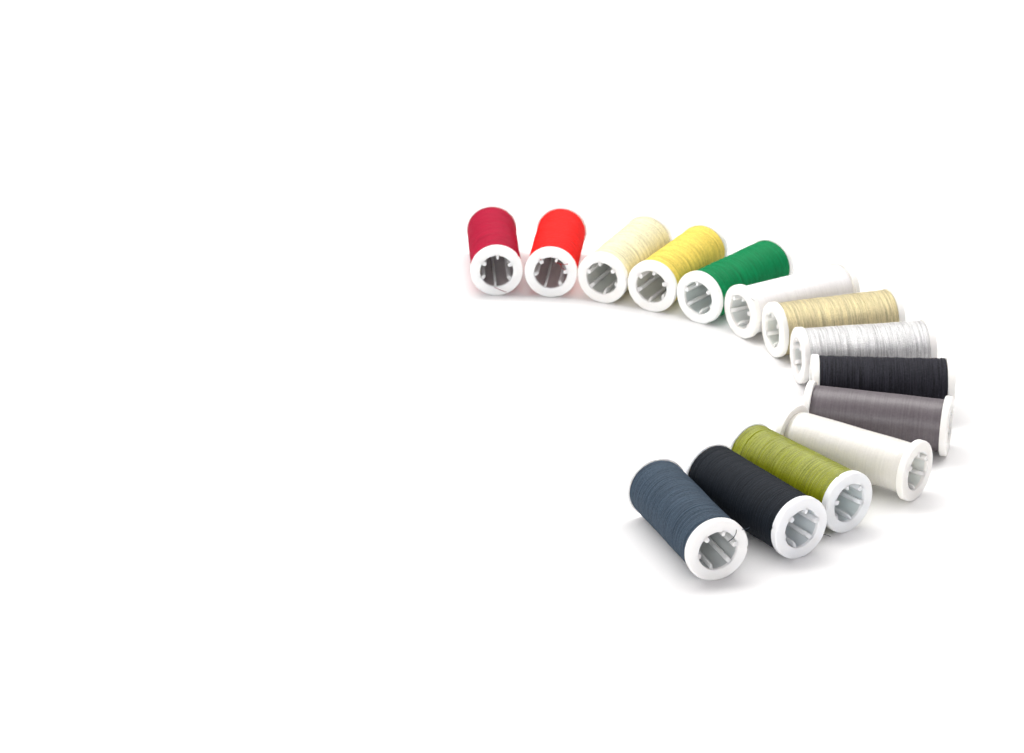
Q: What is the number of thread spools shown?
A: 14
